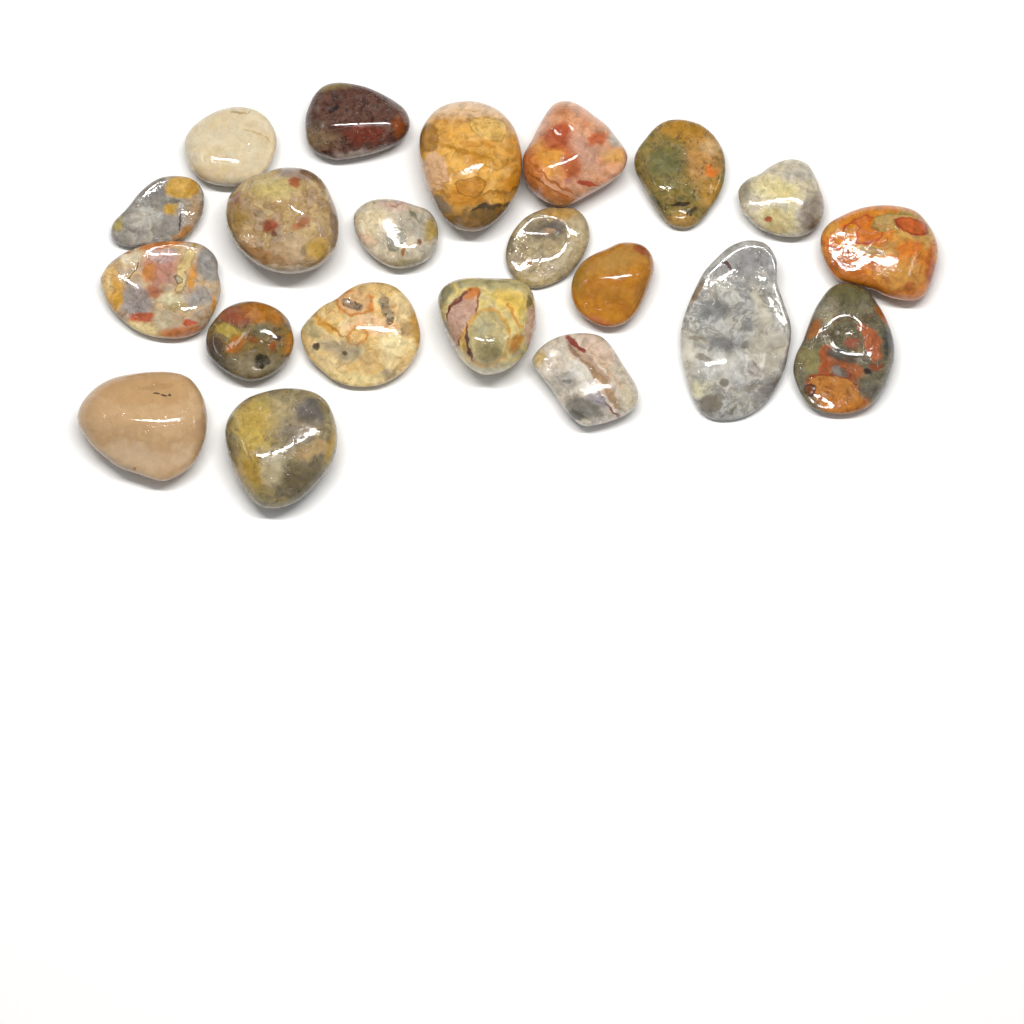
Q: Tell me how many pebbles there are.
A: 21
